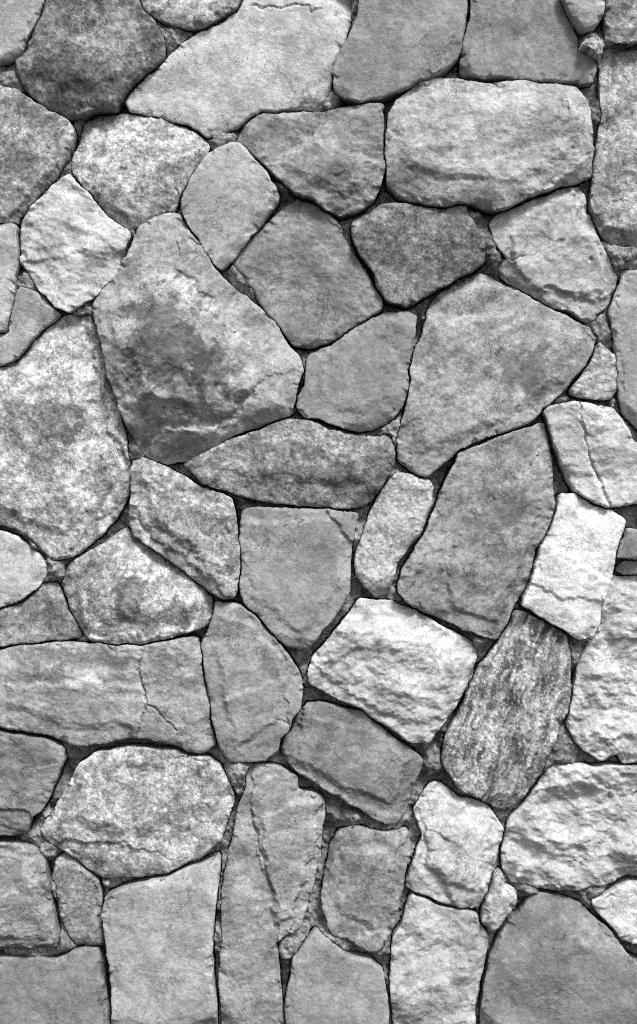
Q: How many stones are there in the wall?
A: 59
